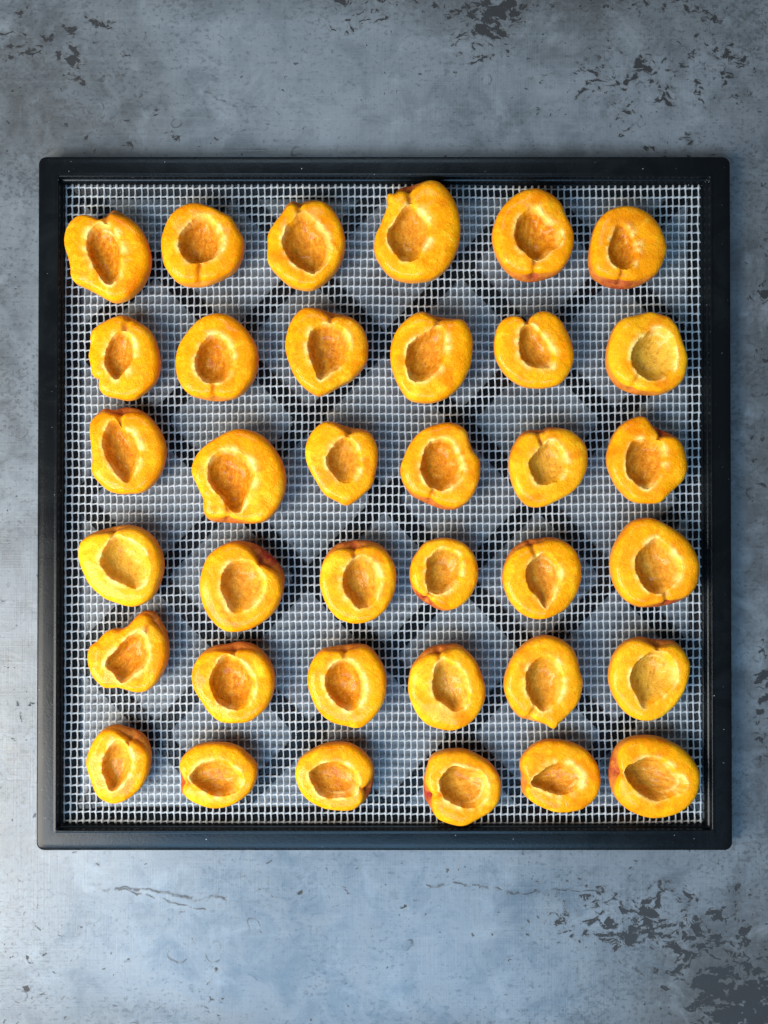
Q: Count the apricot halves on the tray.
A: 36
